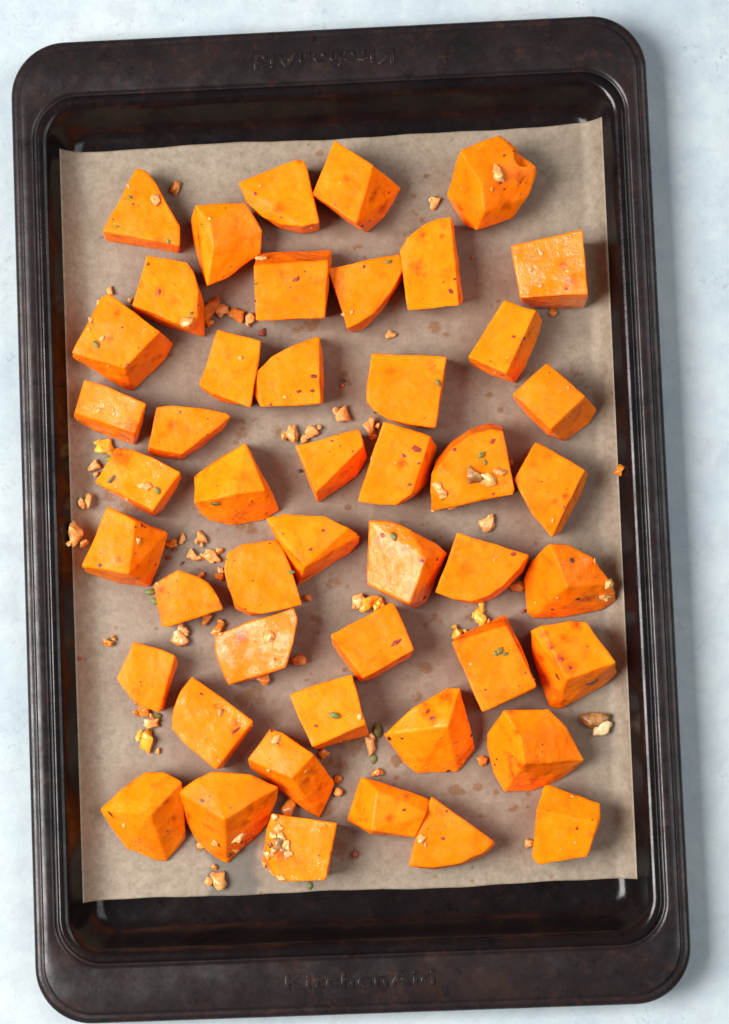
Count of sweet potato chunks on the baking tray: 47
